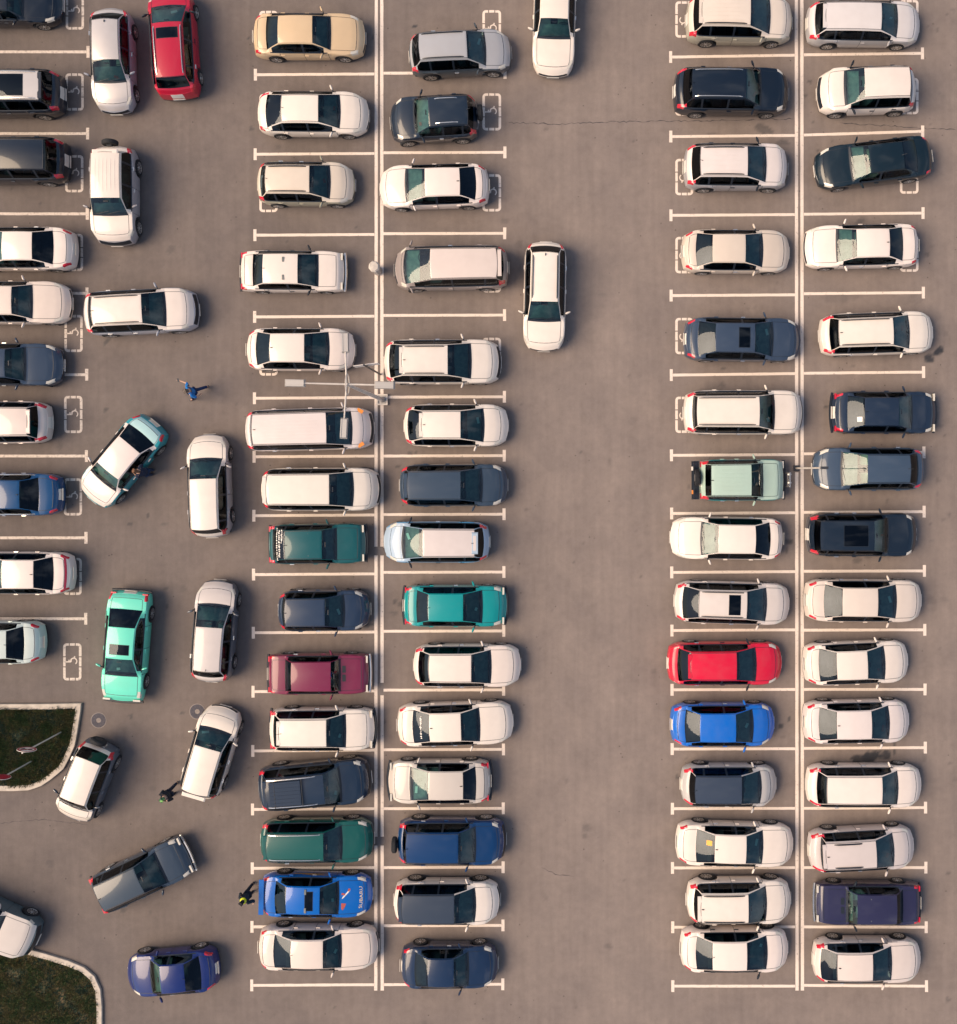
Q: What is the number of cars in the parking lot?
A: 85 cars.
